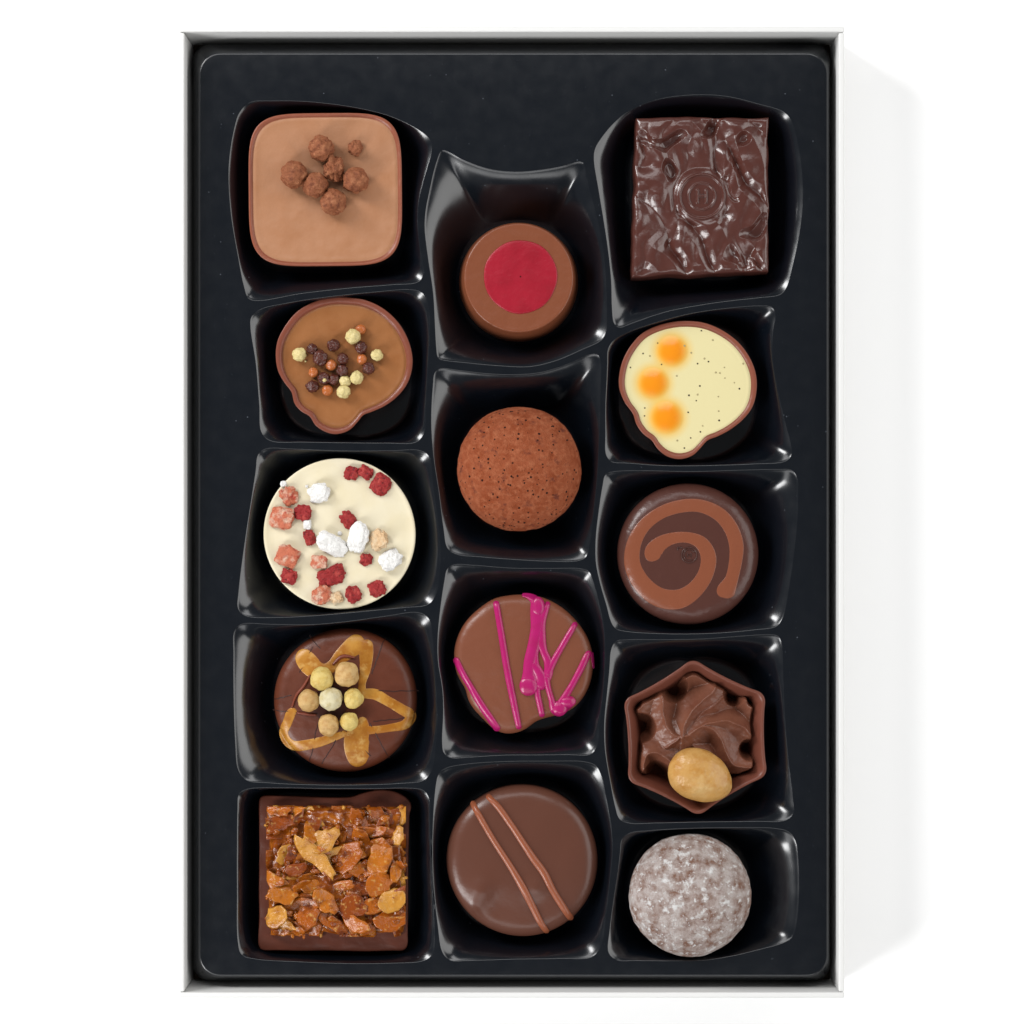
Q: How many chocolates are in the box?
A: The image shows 14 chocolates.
